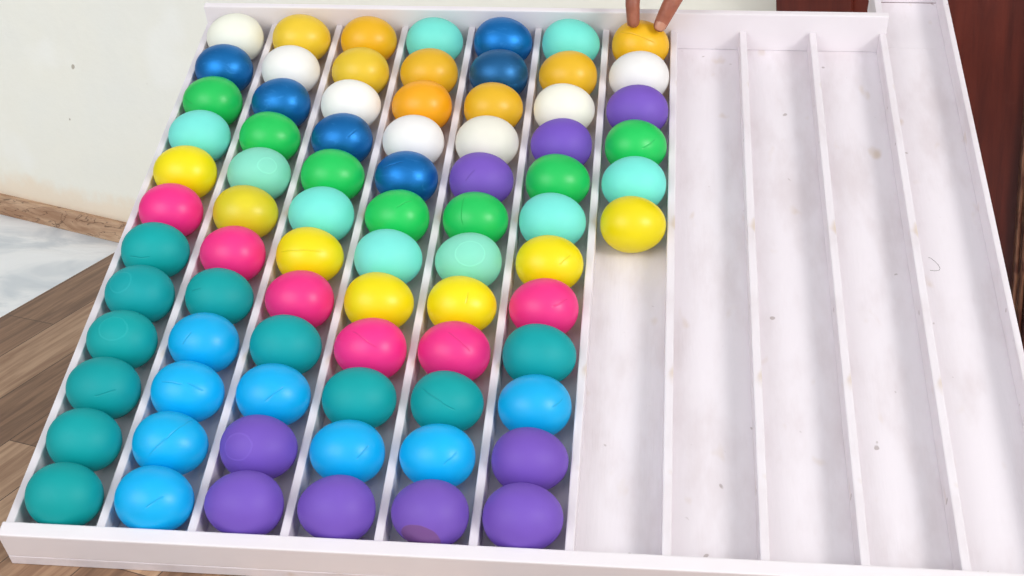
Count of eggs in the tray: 78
